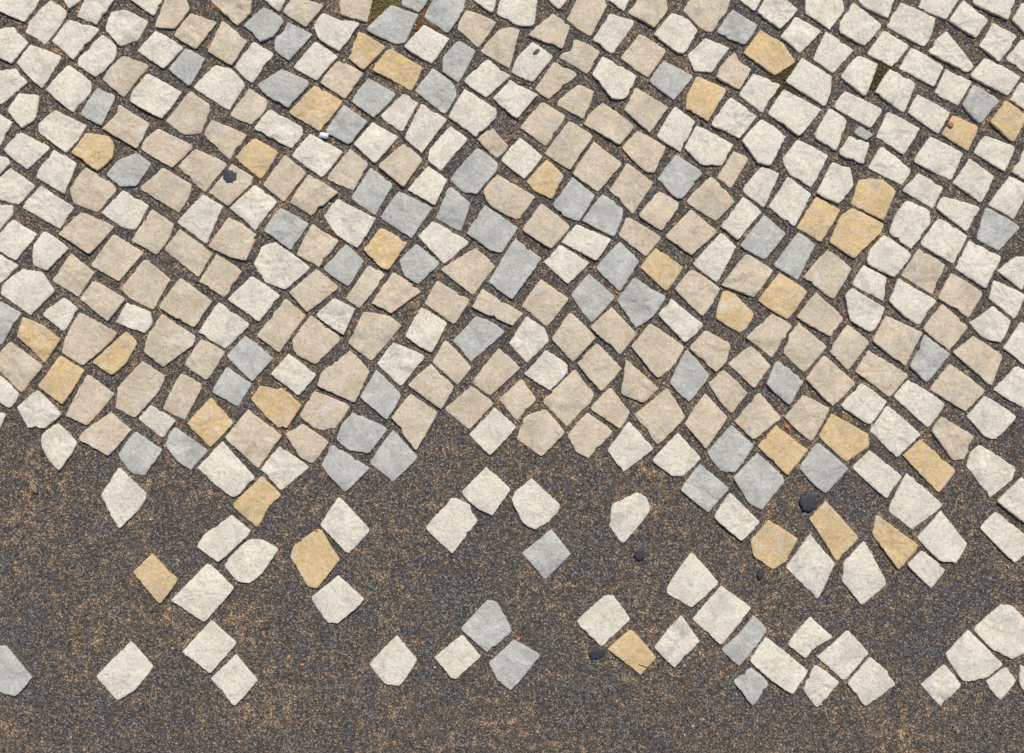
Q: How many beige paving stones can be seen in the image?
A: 118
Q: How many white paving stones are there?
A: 185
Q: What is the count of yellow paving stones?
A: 32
